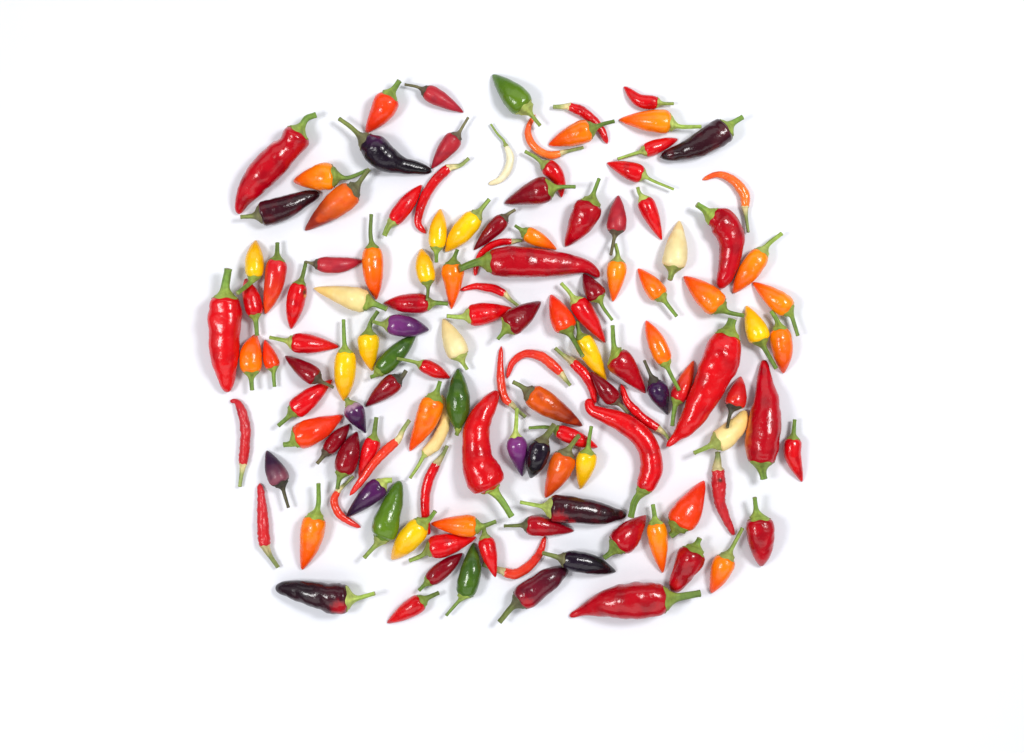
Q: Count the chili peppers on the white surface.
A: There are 131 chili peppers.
